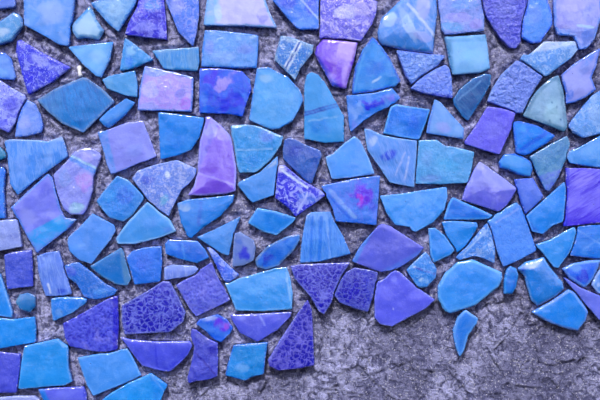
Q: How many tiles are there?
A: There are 130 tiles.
